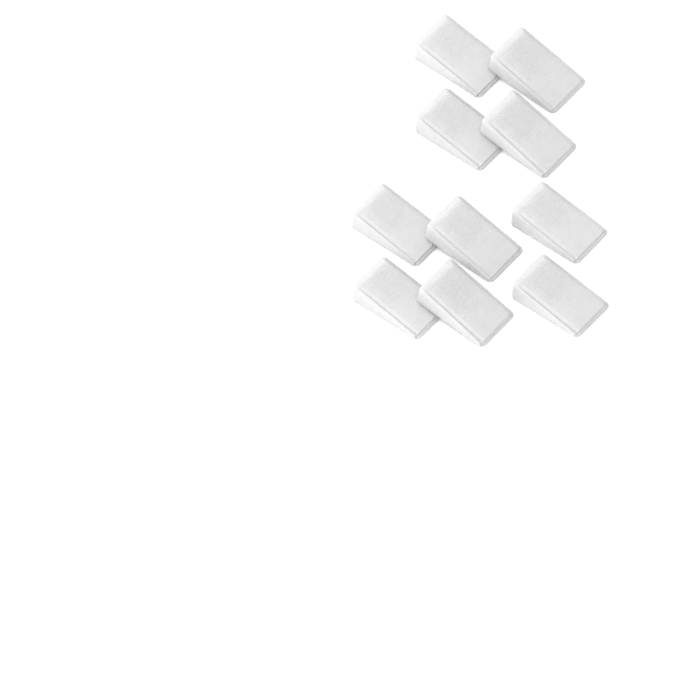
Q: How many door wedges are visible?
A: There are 10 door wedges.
